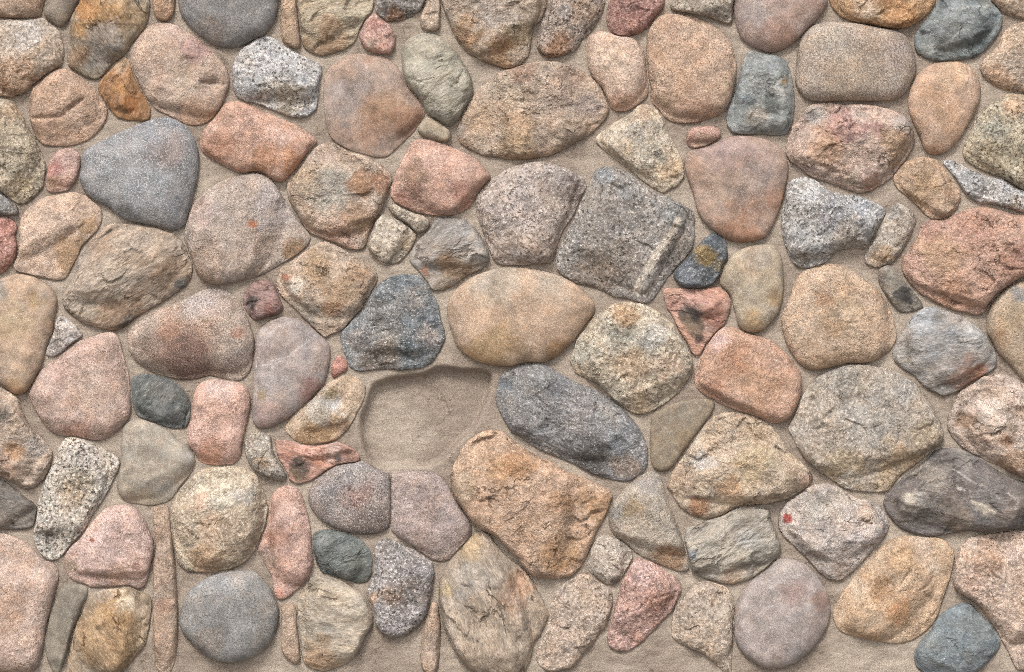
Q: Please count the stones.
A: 121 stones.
